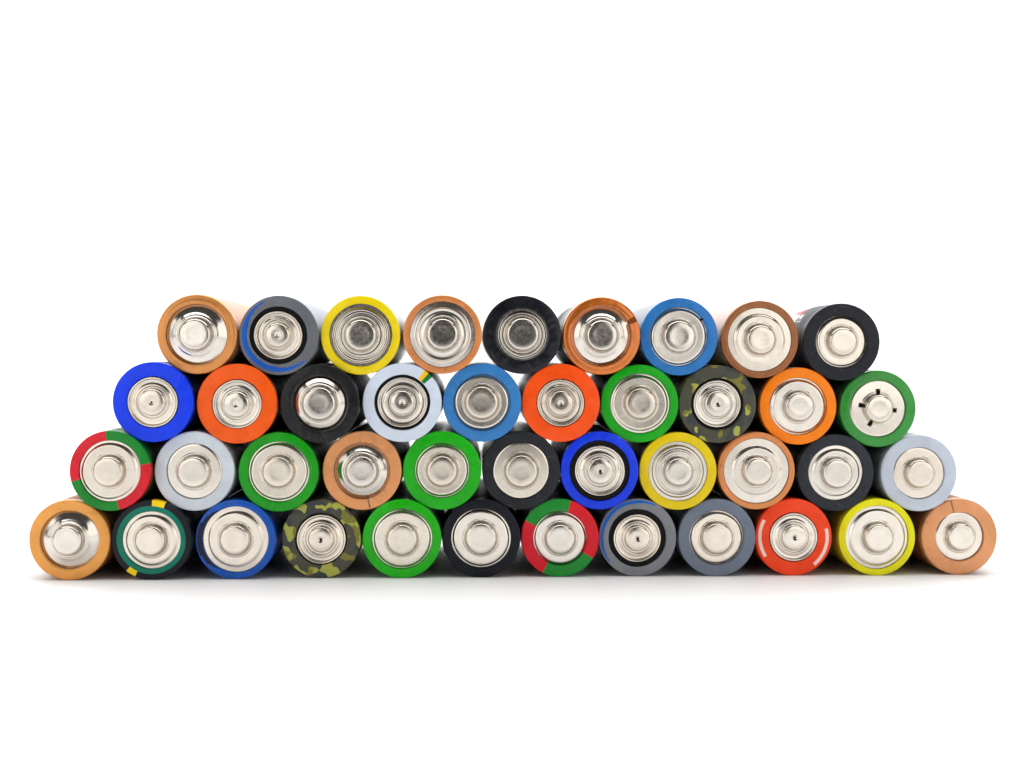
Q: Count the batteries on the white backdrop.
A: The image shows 42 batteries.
